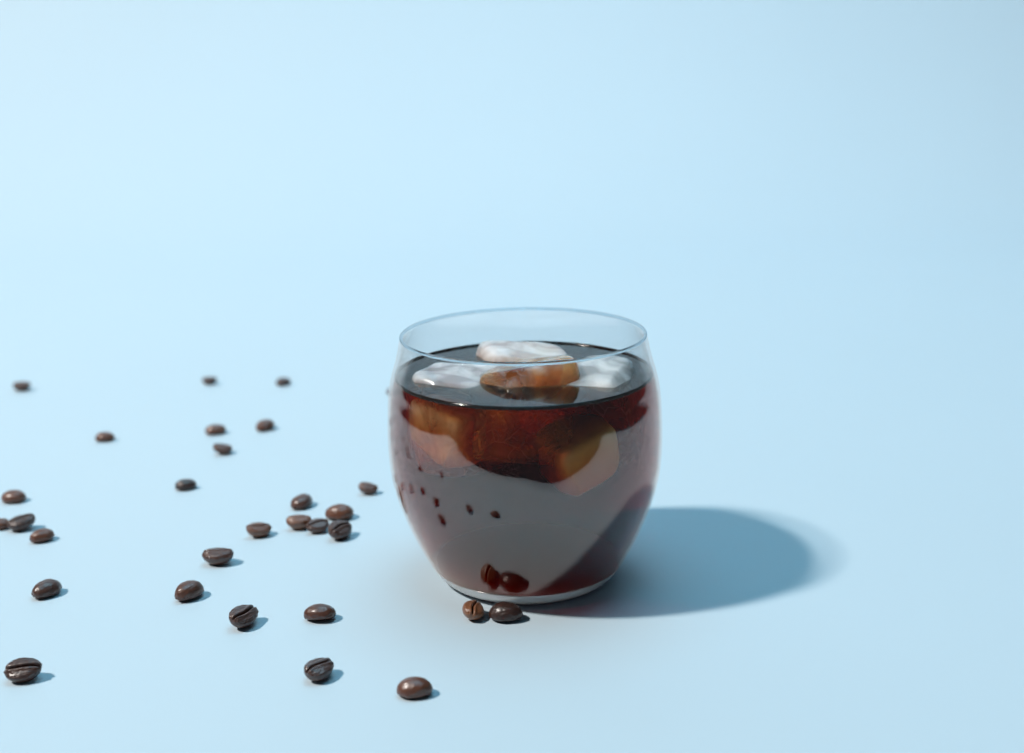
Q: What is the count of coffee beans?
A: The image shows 30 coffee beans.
